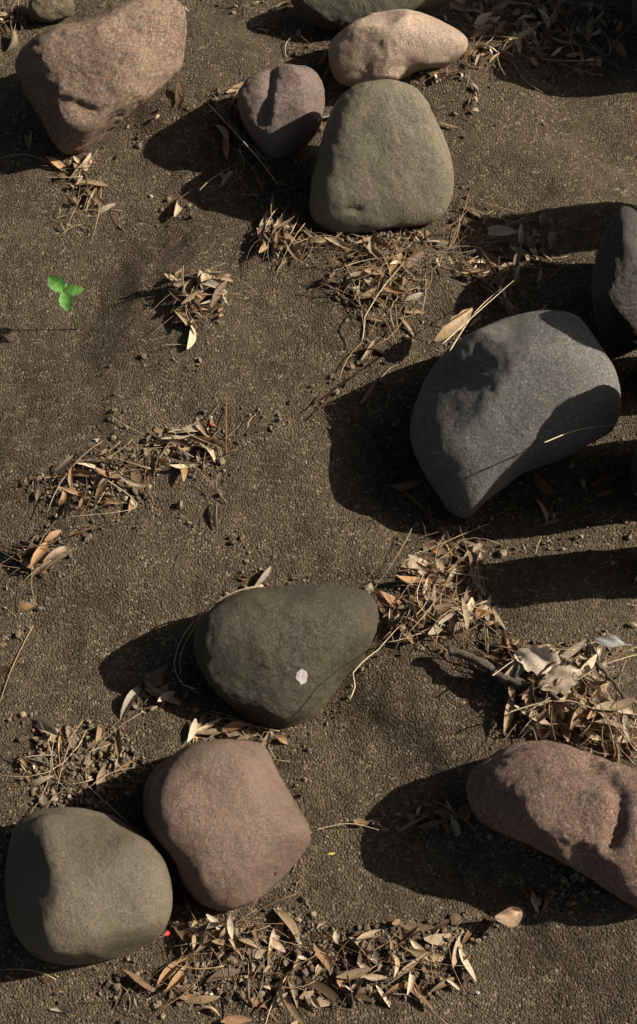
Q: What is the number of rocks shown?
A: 12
